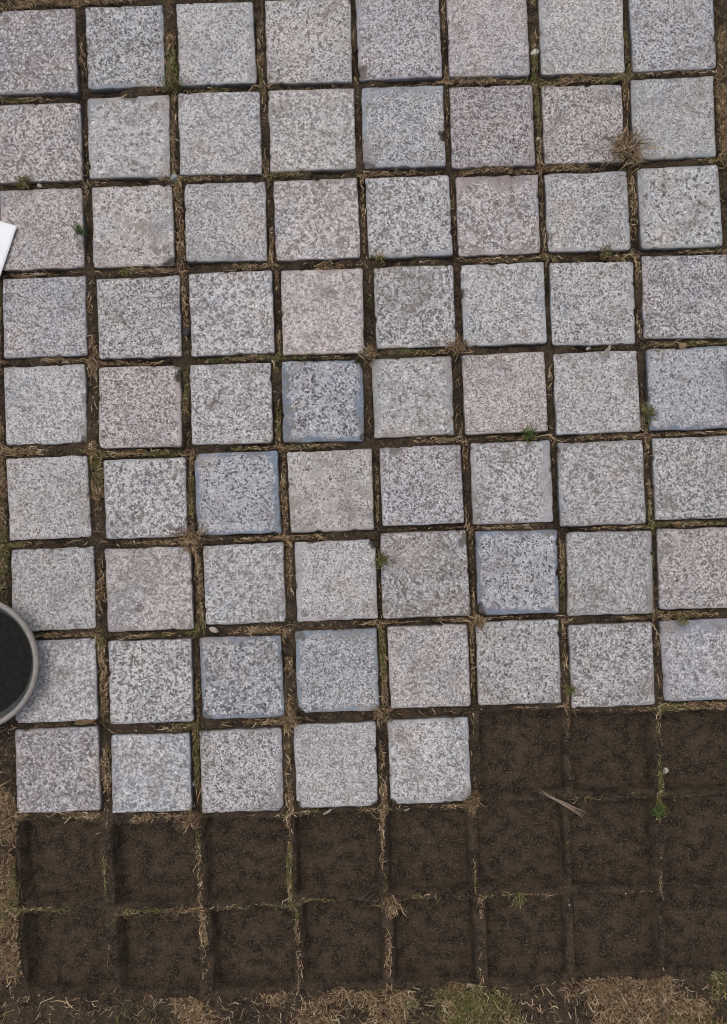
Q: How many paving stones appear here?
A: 69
